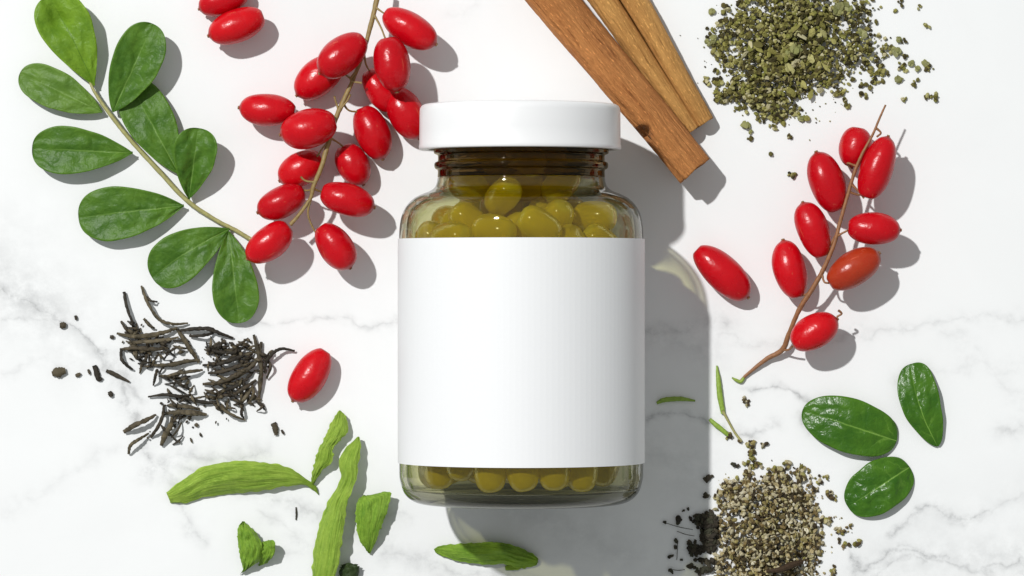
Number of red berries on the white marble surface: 27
